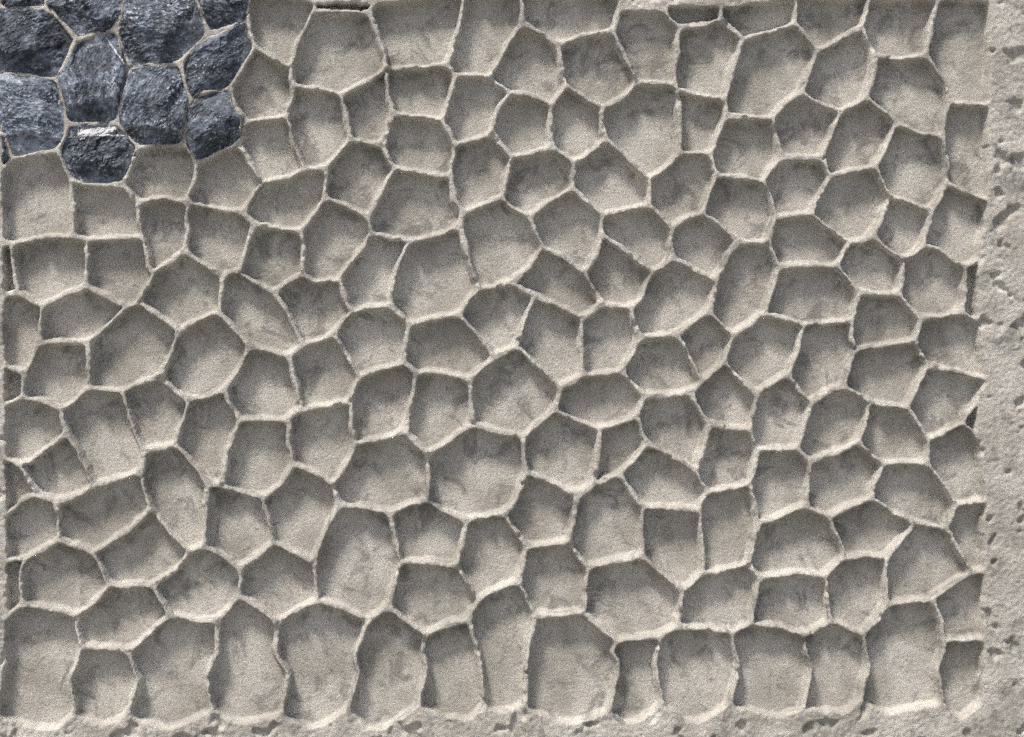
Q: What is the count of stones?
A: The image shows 12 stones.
